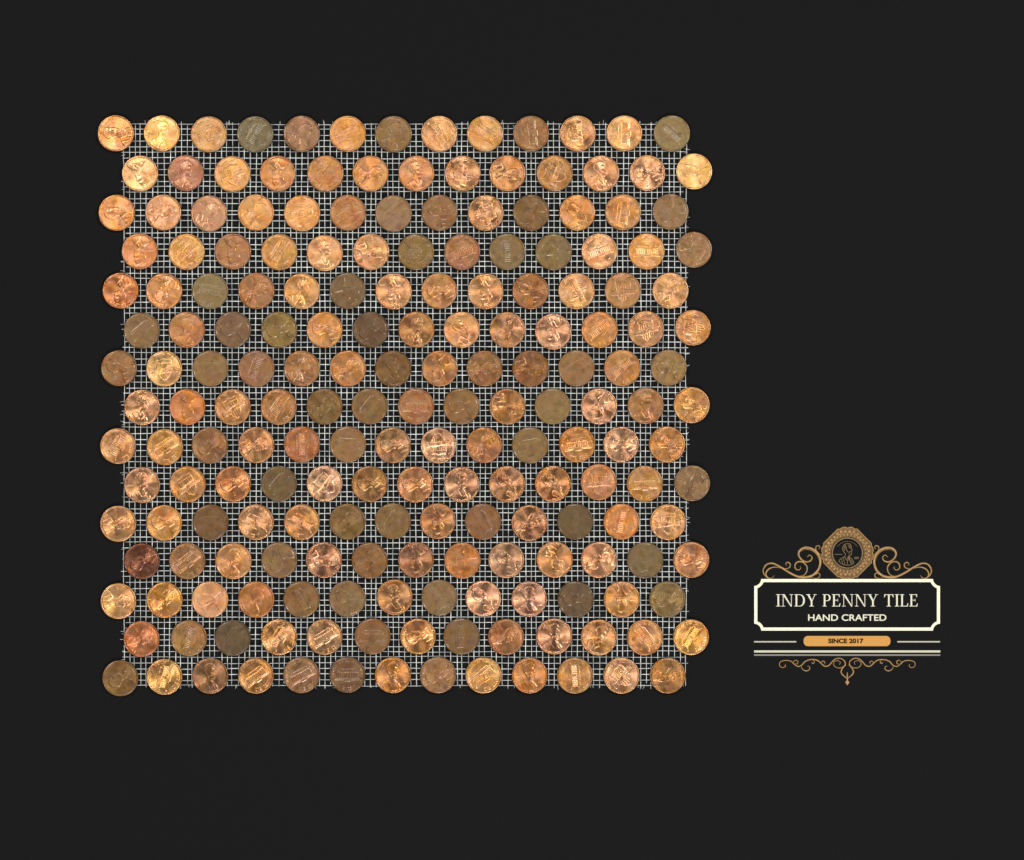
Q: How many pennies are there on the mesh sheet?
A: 195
